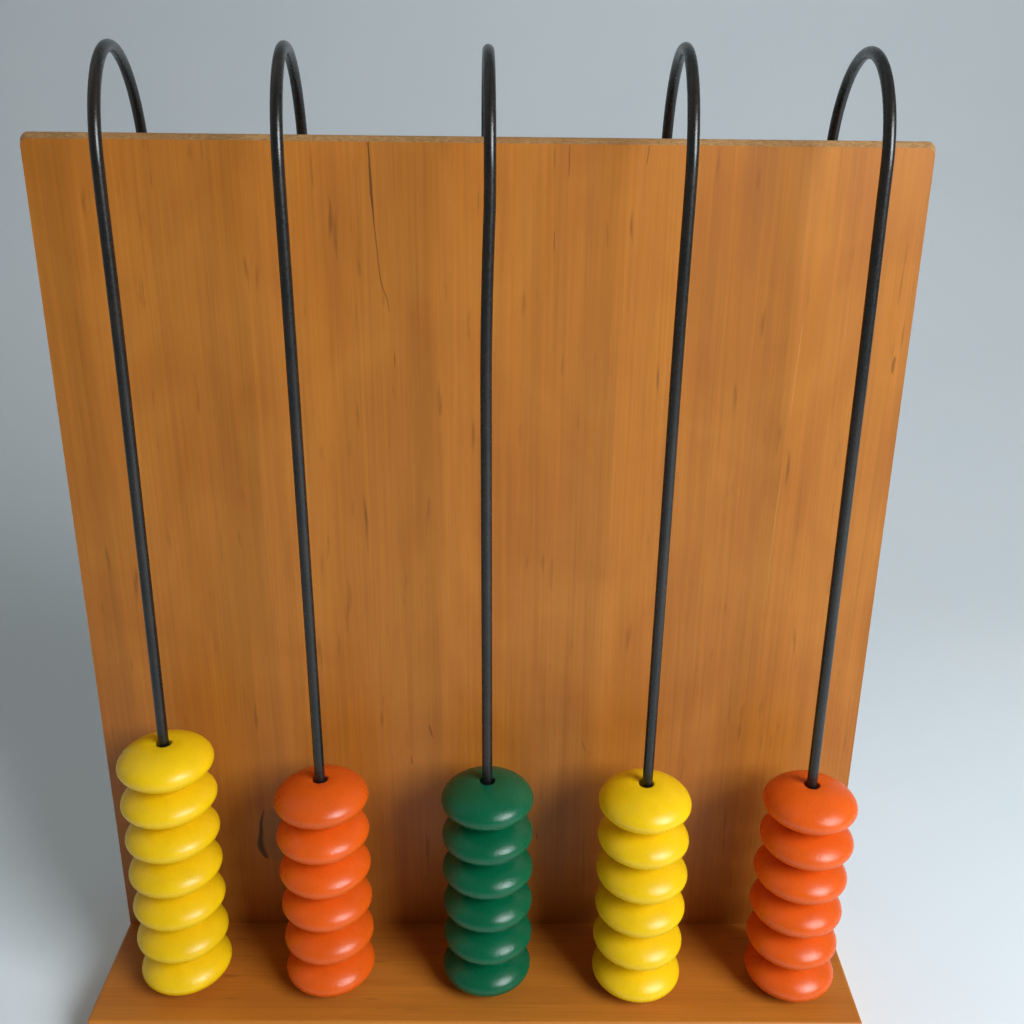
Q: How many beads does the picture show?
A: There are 31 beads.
